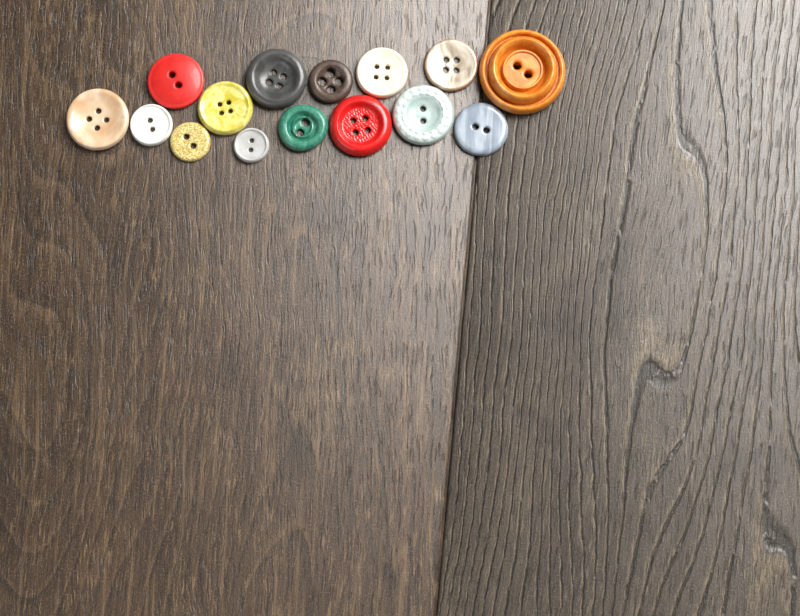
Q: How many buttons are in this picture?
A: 15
